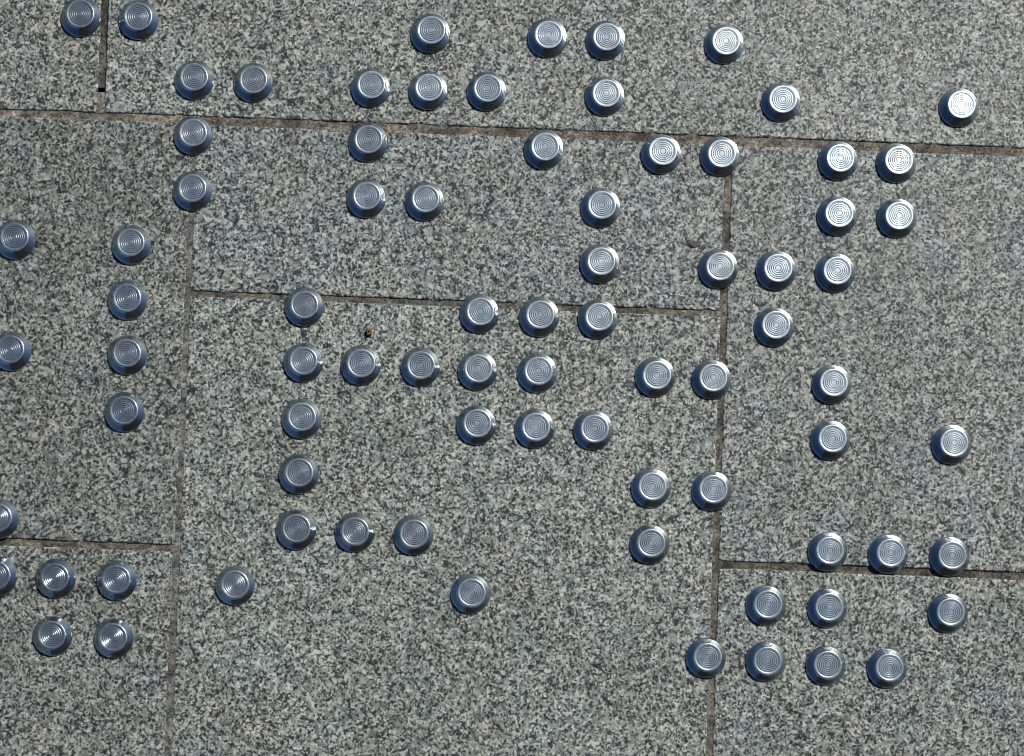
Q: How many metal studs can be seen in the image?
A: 81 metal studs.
